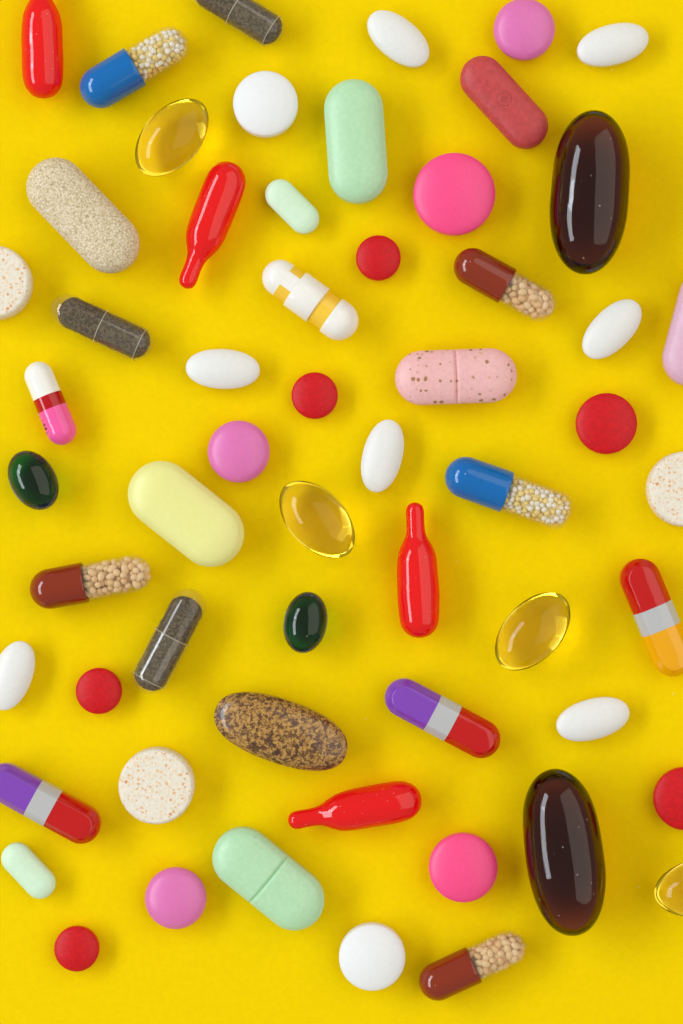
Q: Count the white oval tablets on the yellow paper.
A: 7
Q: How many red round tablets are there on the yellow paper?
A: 6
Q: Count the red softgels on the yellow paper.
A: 4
